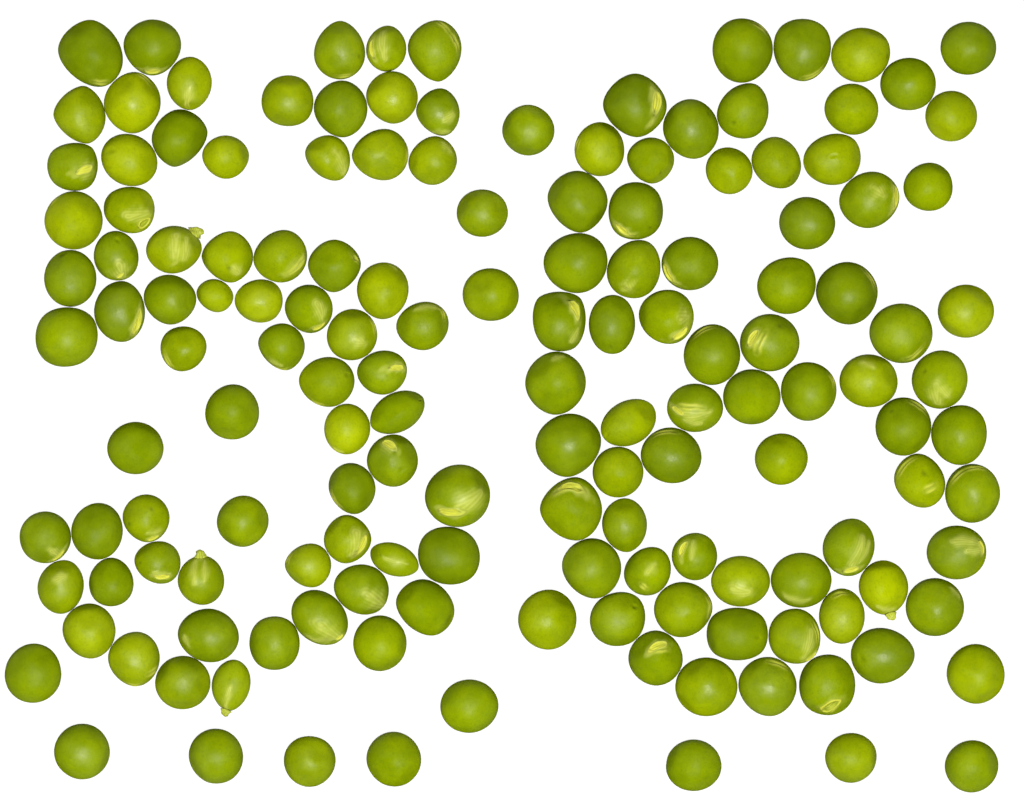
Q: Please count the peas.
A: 151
